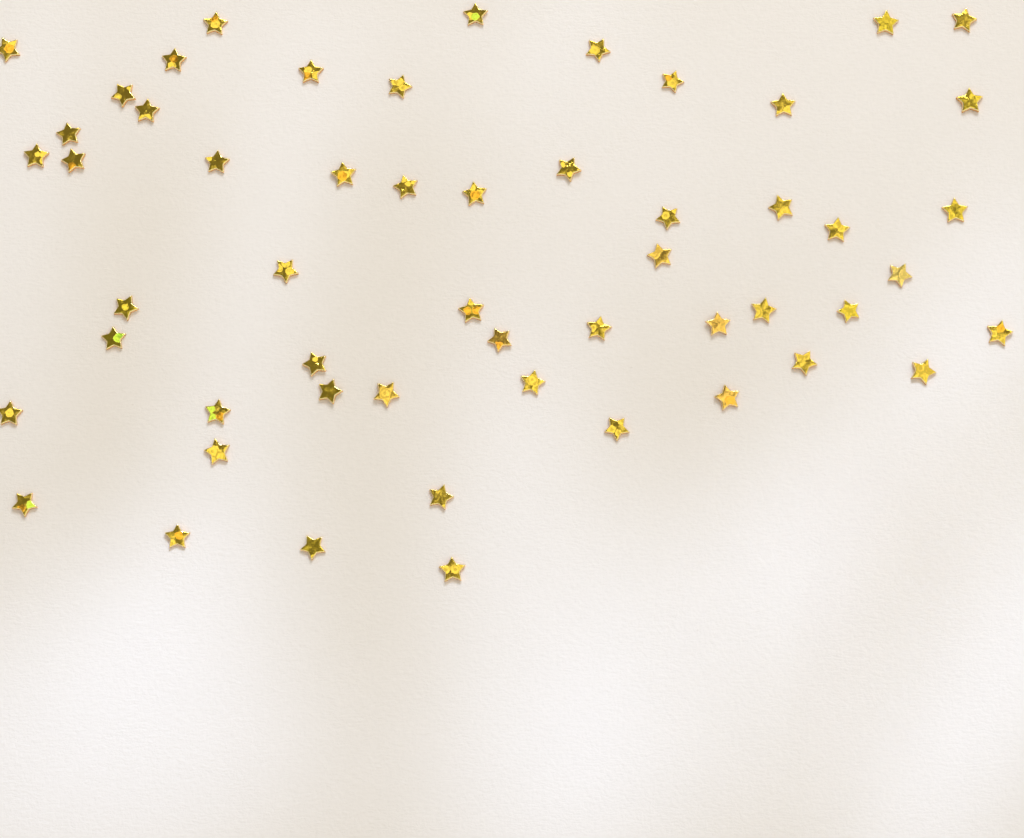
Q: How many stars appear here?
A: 54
